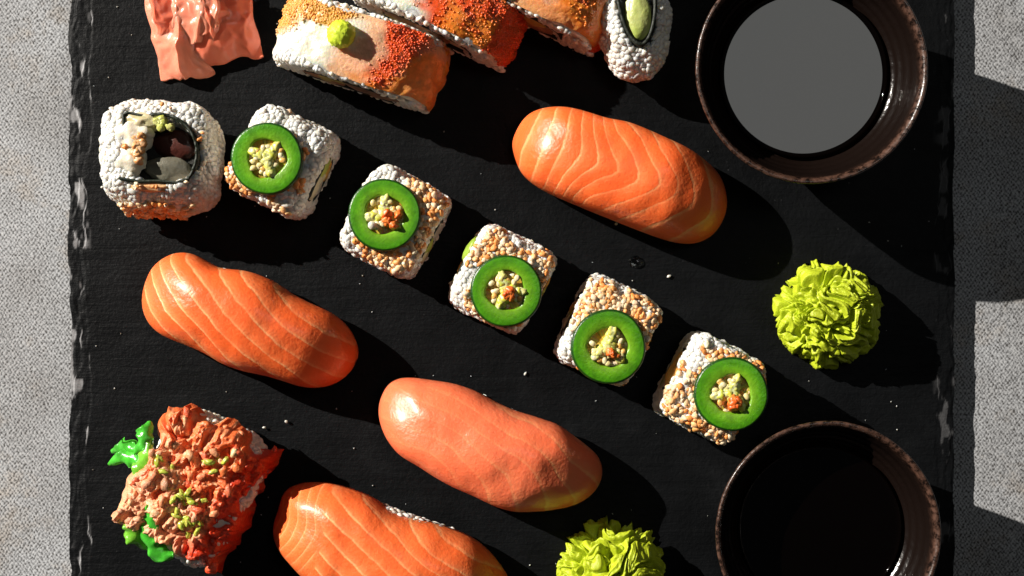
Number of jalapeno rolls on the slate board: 5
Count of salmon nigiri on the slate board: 4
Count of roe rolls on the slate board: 3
